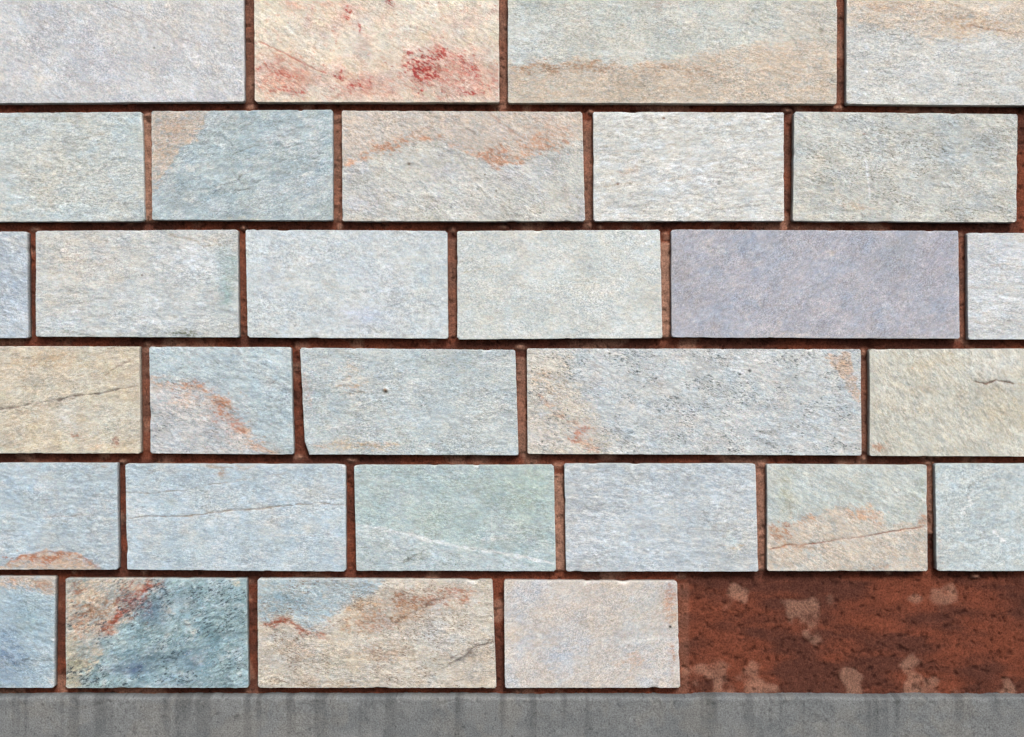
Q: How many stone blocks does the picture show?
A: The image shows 30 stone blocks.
